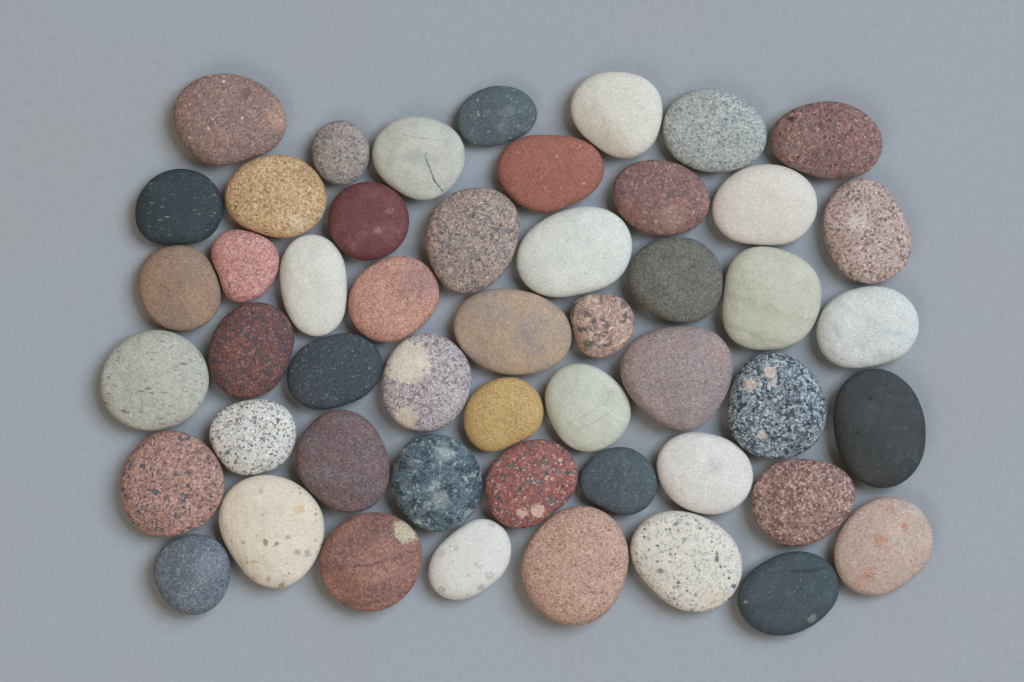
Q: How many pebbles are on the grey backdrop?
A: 50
